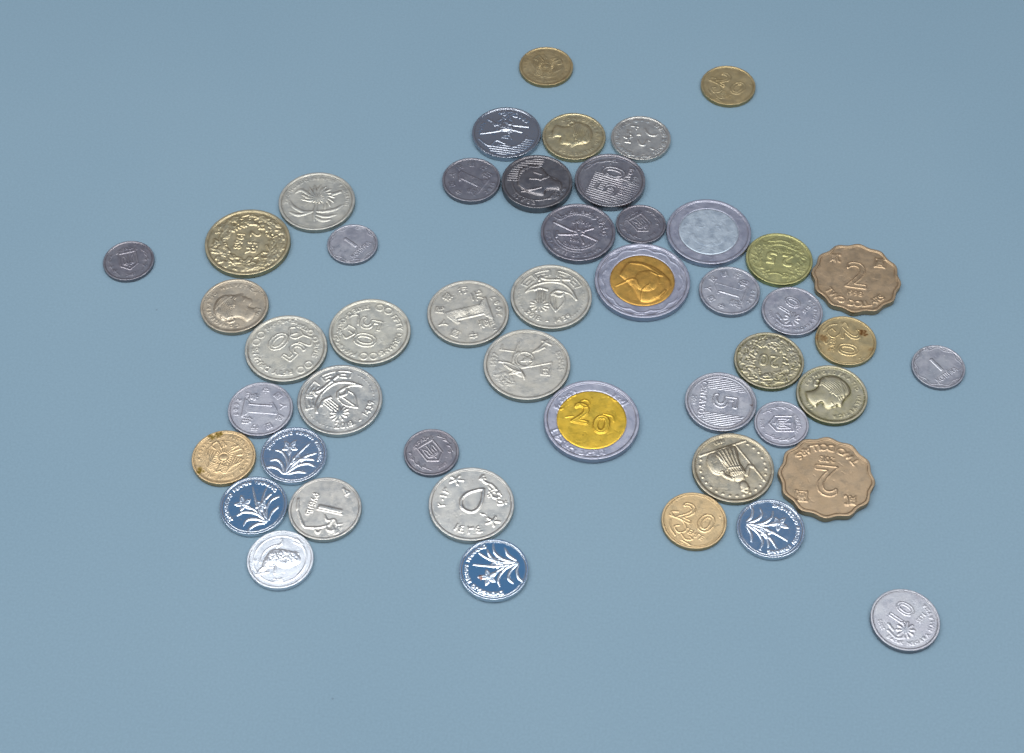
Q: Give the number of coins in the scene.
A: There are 48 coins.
